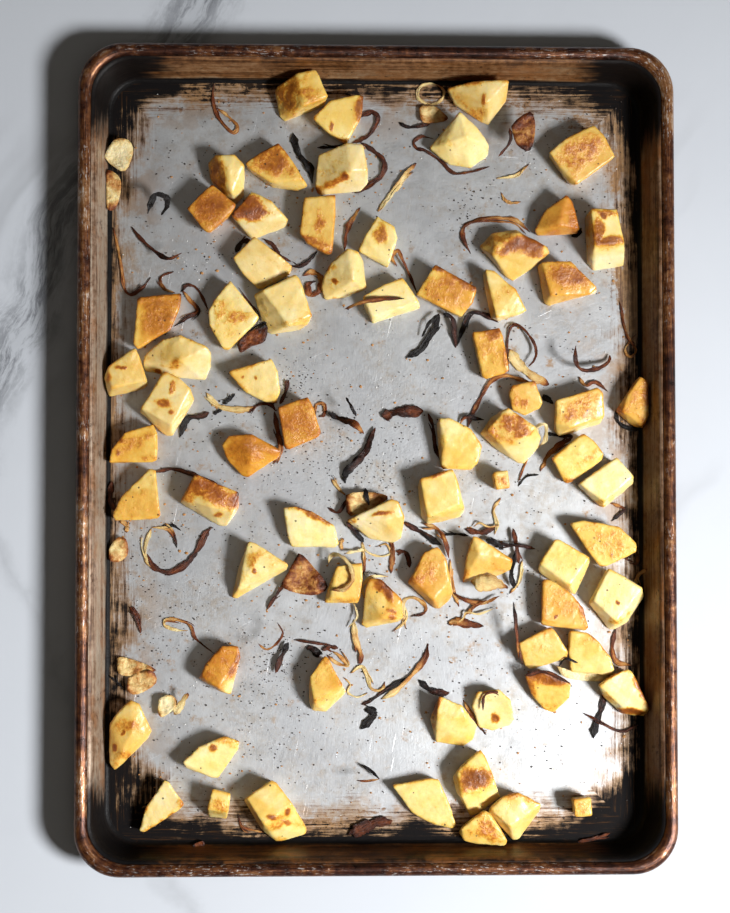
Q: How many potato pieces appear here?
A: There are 72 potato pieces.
